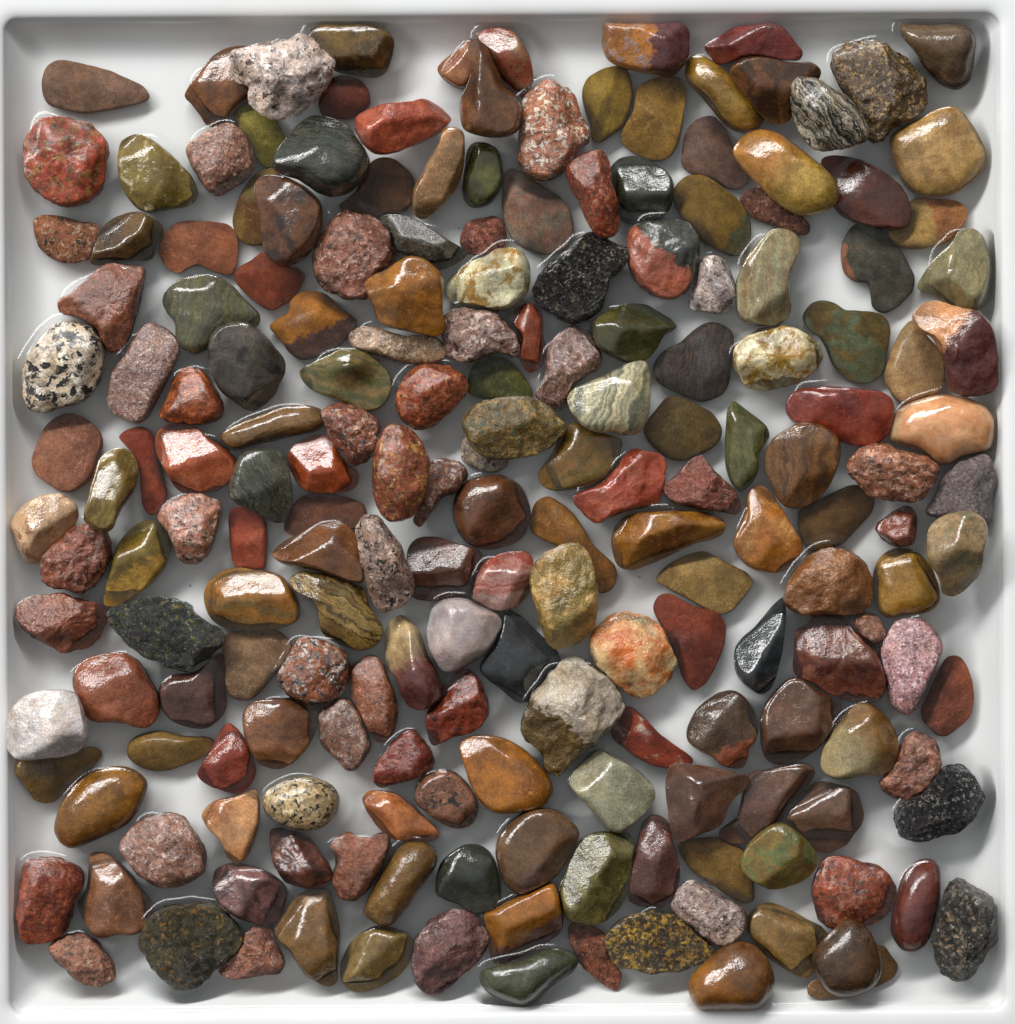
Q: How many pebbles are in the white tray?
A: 193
